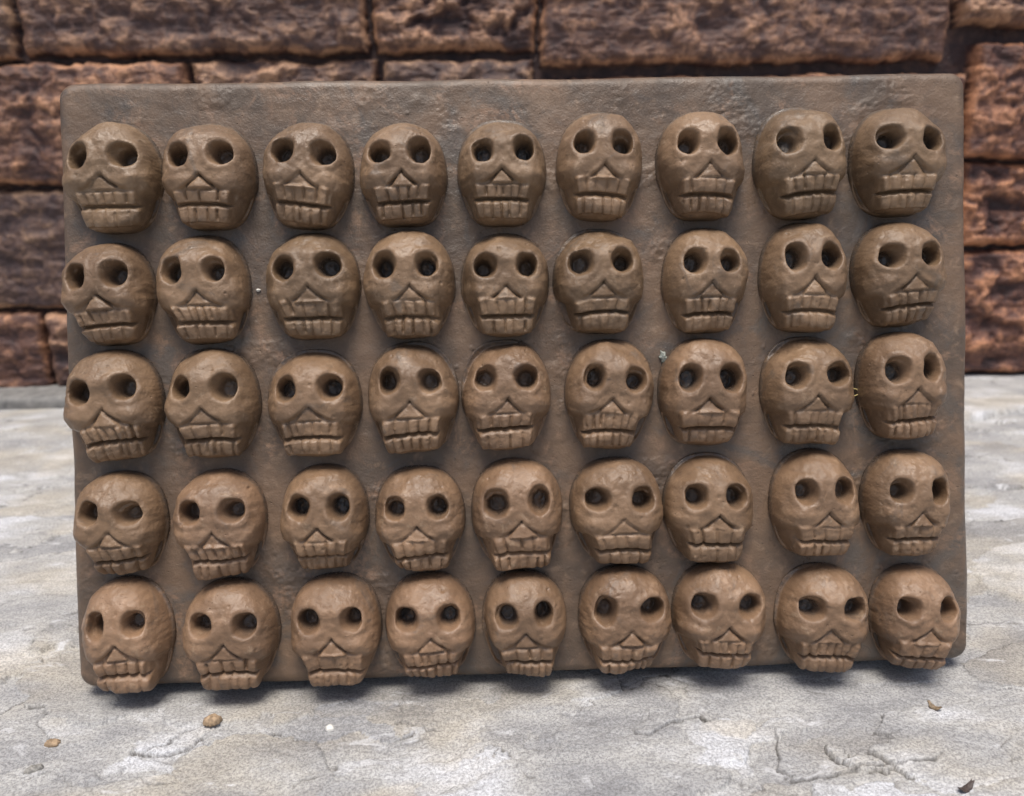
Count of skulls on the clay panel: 45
